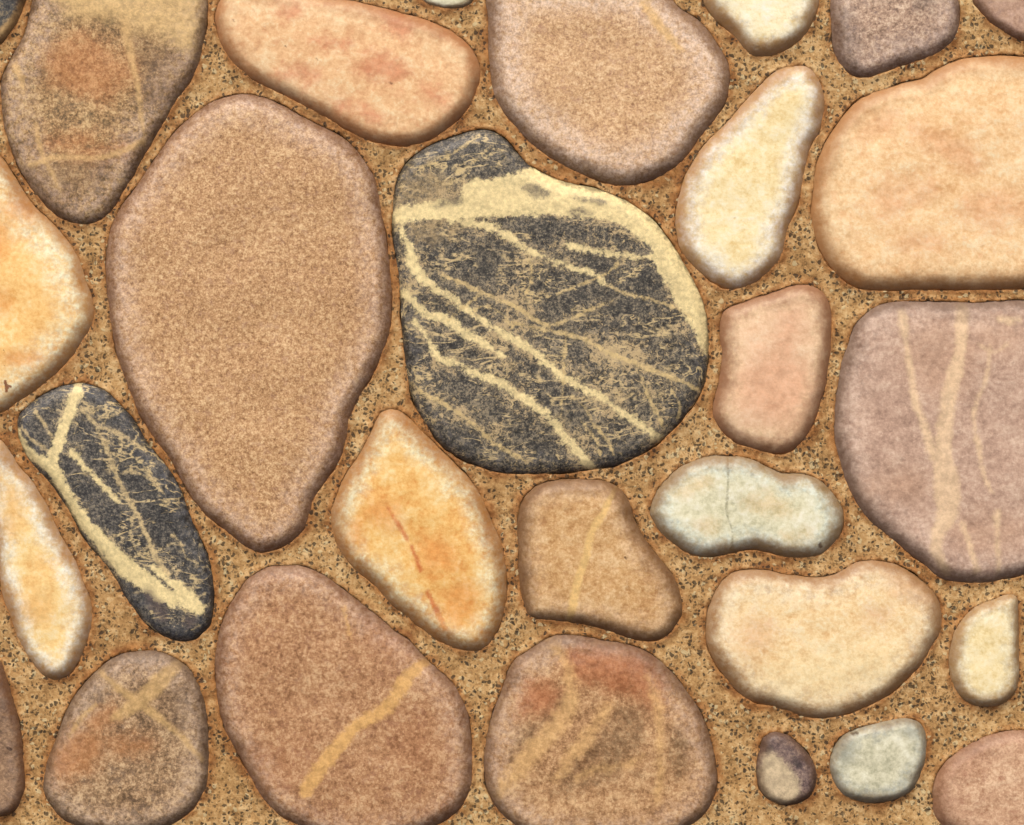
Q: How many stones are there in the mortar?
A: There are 29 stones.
